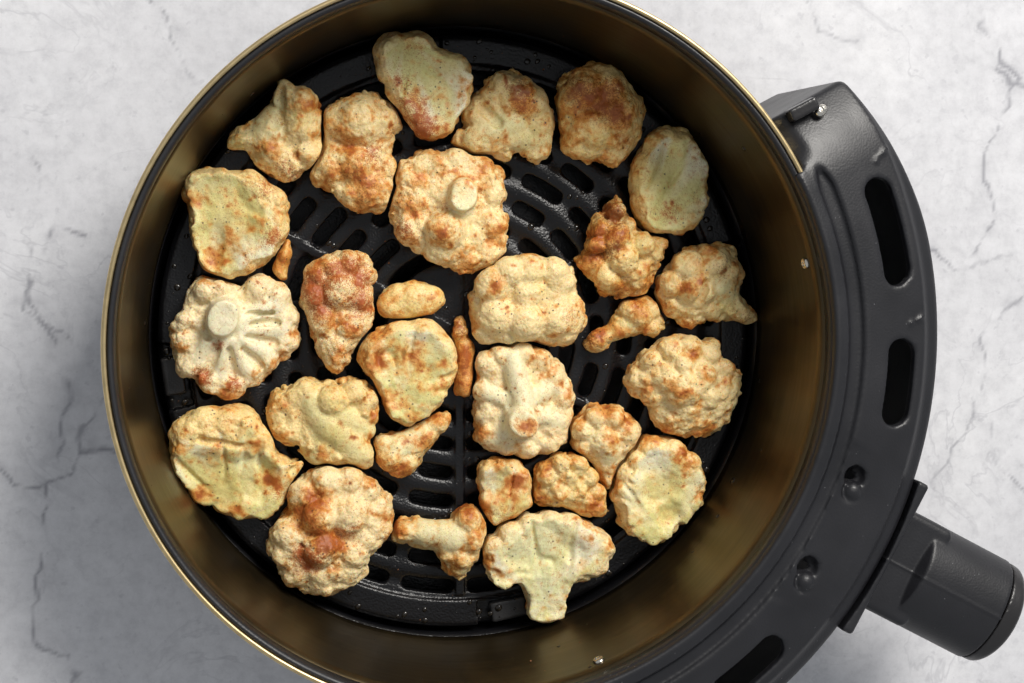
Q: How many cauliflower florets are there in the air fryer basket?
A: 30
